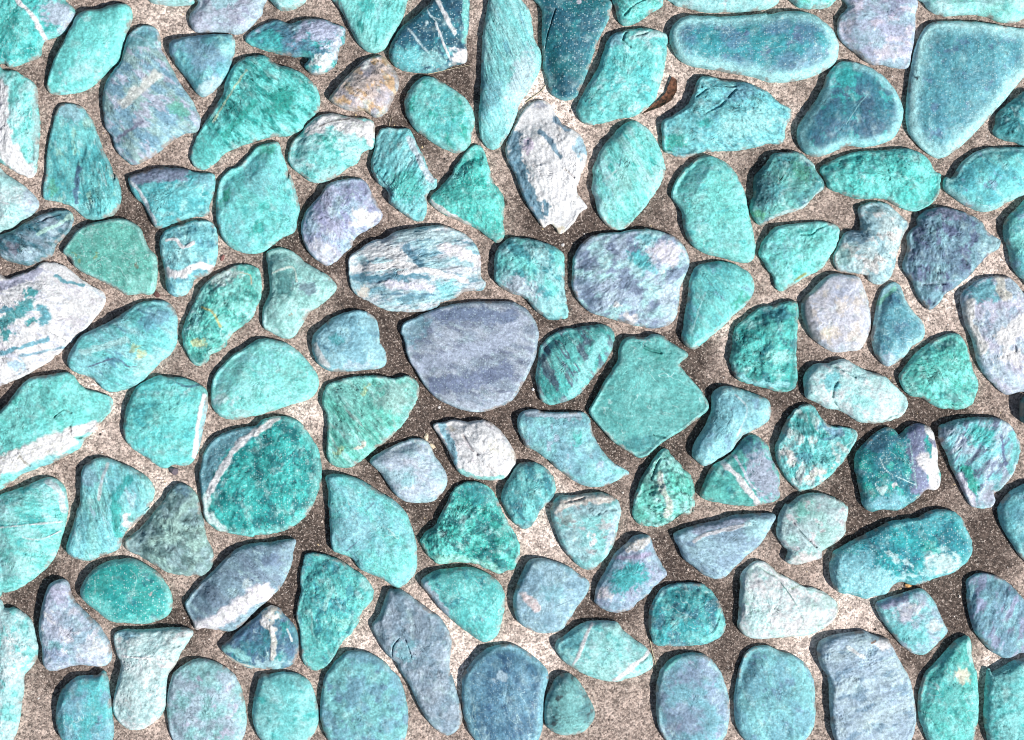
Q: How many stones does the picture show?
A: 119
